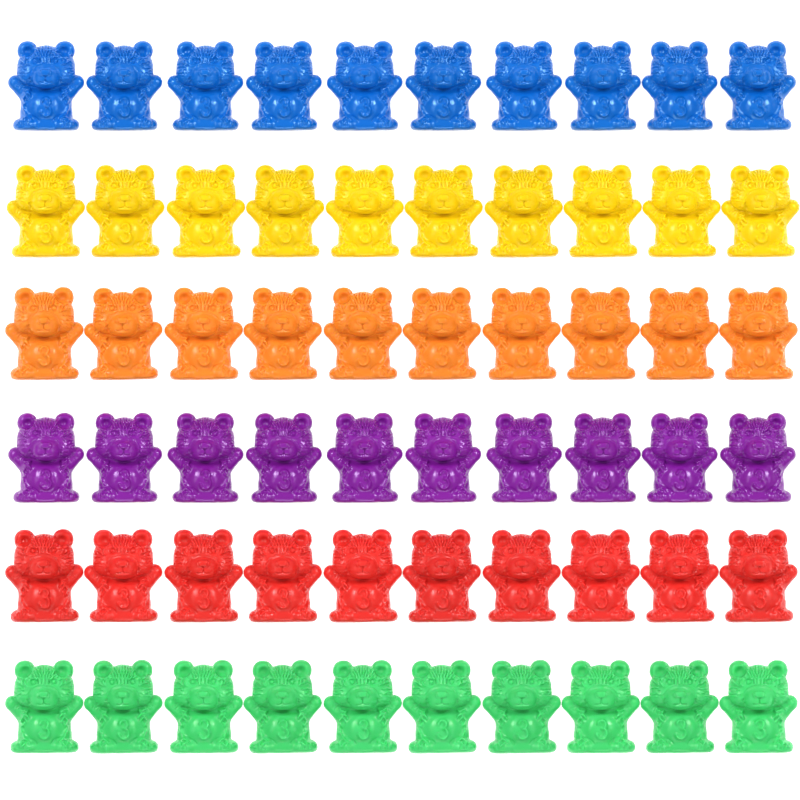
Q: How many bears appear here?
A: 60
